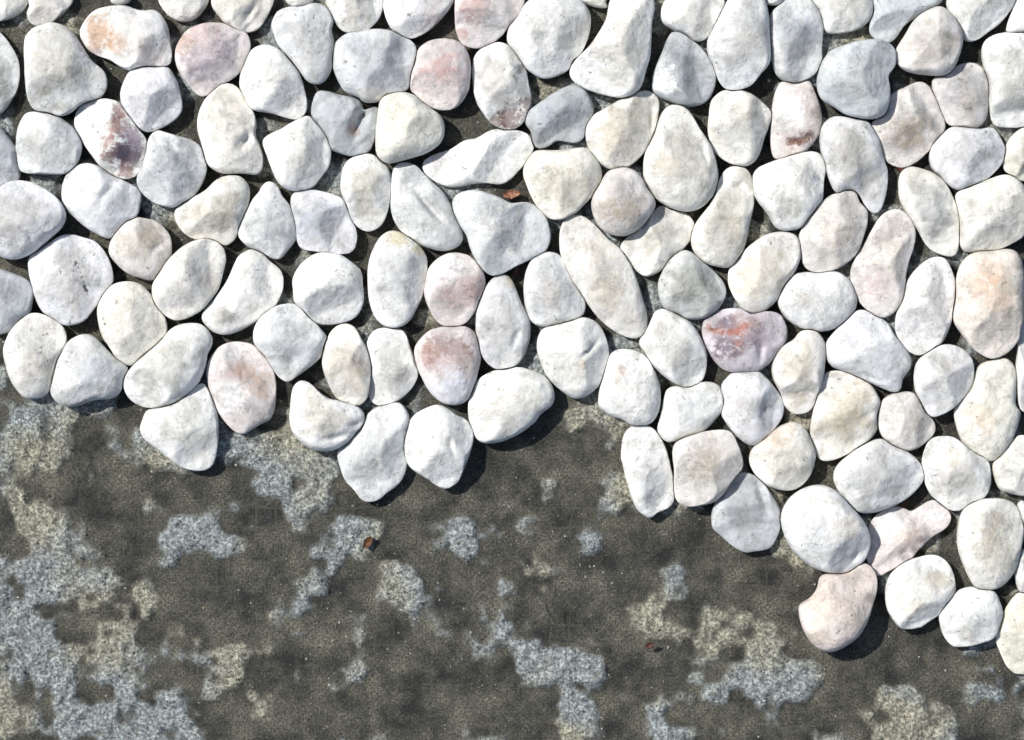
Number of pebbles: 129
